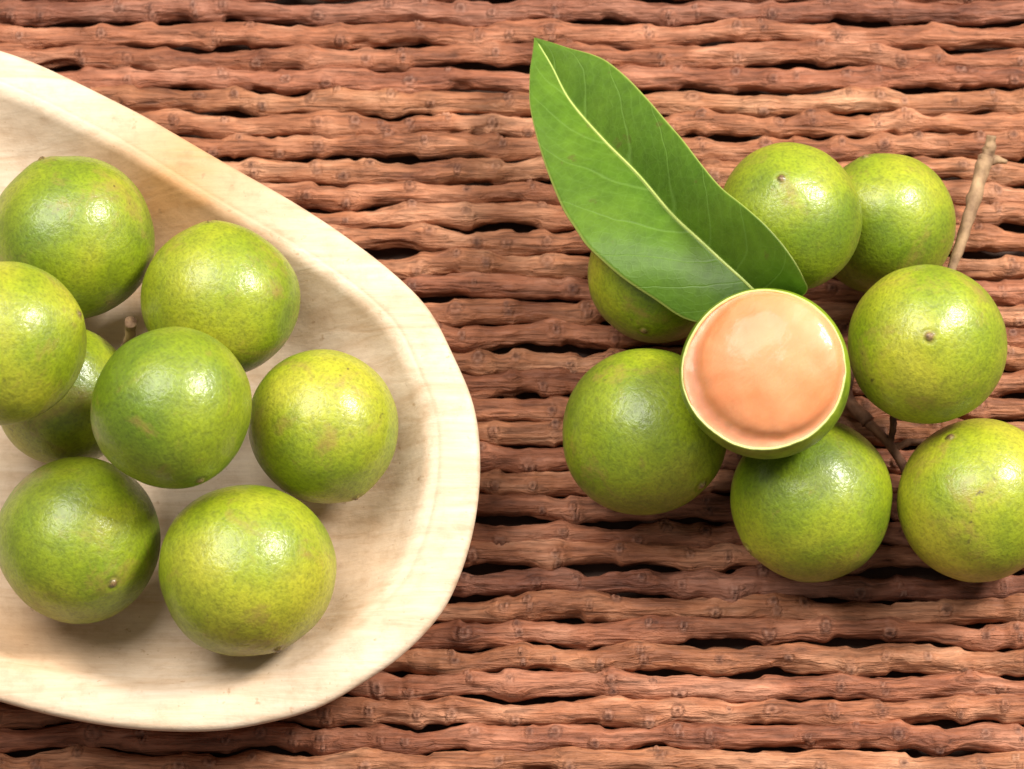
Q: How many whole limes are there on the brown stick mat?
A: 15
